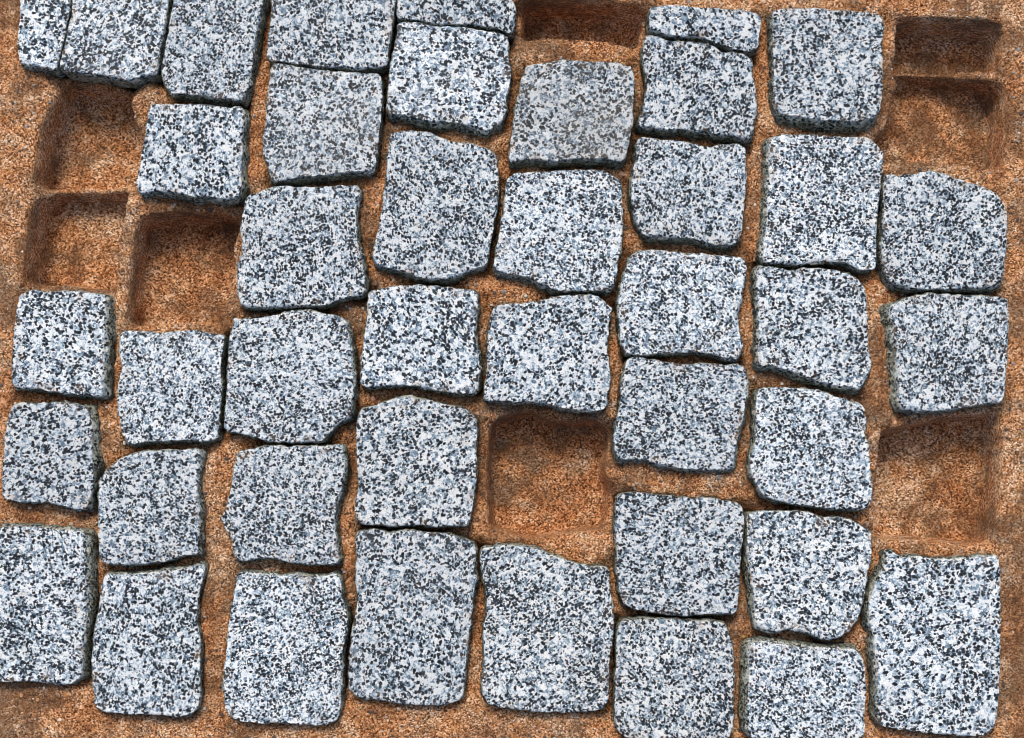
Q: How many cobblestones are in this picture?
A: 42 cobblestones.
